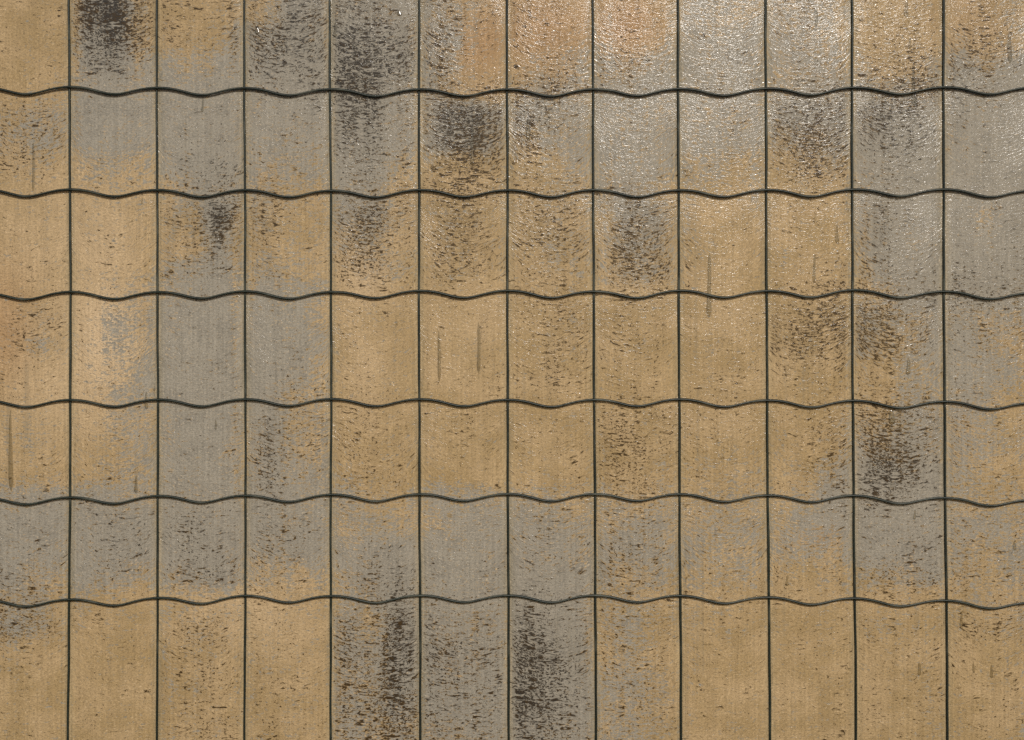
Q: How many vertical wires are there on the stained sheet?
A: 11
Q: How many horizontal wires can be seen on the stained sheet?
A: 6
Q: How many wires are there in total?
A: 17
